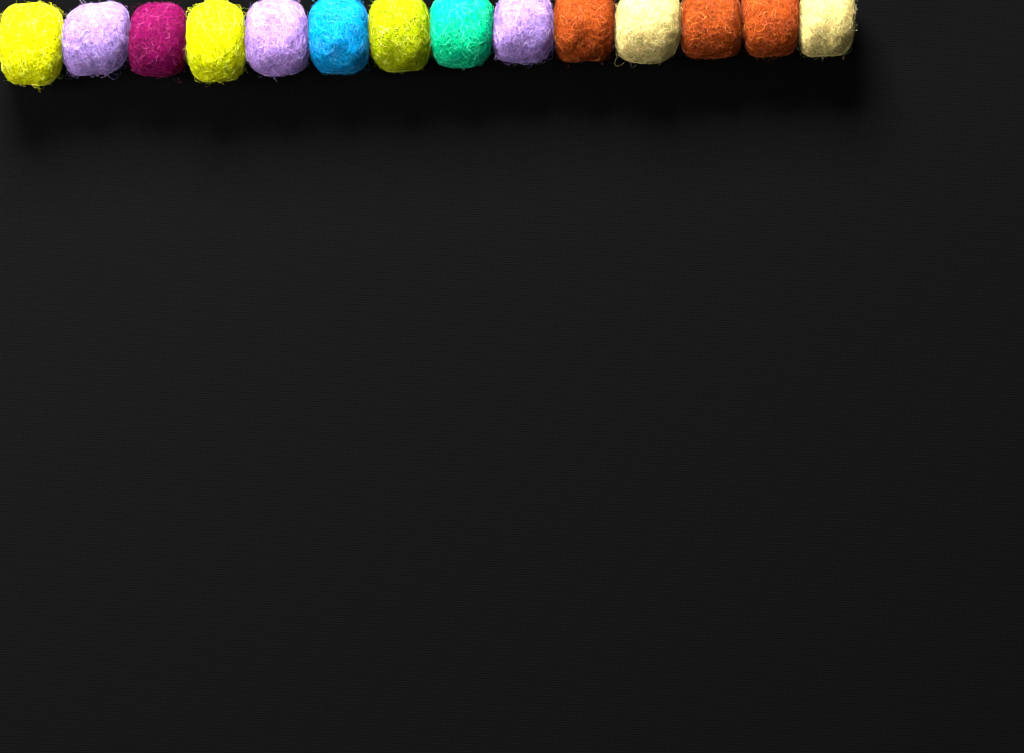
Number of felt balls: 14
